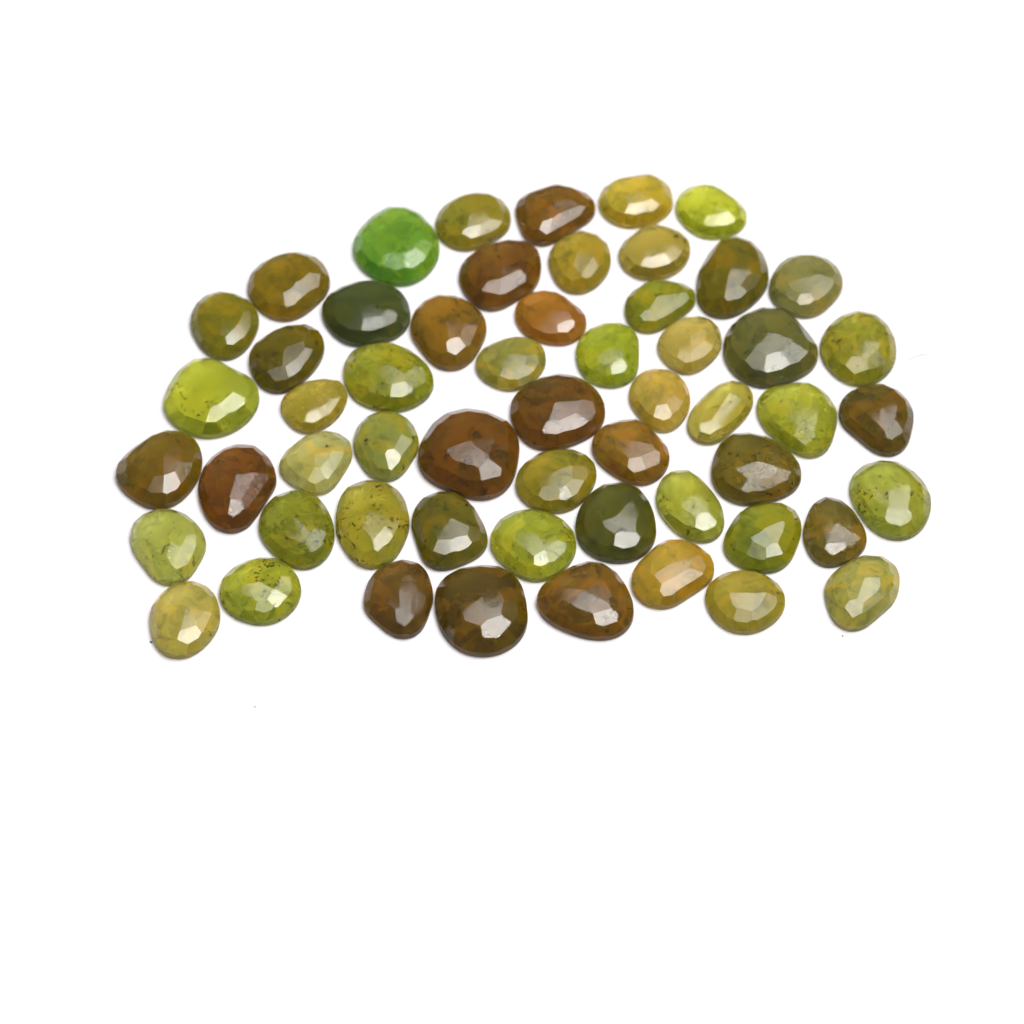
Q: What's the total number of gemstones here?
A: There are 56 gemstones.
